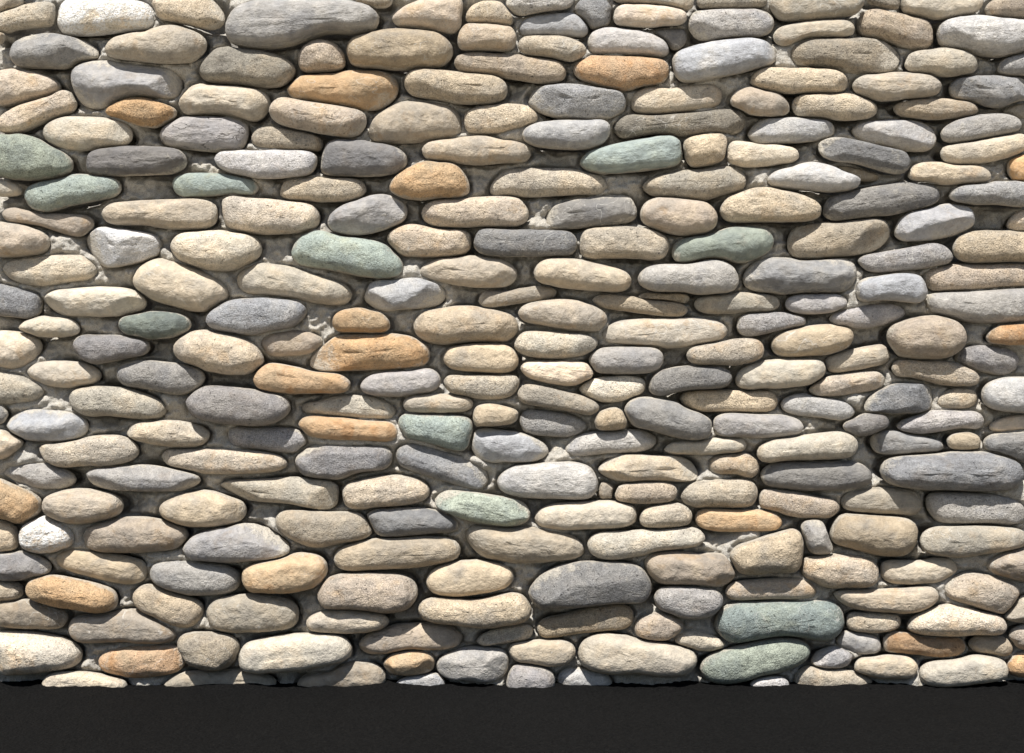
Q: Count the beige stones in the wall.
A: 175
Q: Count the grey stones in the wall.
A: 86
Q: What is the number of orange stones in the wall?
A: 18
